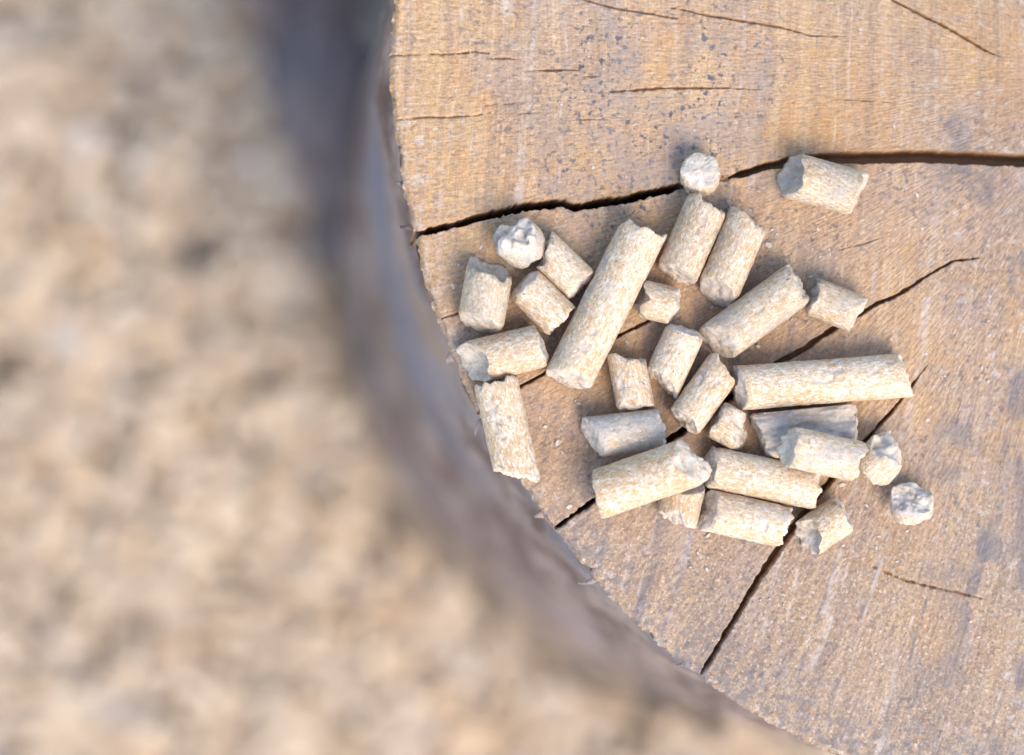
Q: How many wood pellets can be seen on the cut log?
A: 29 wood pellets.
